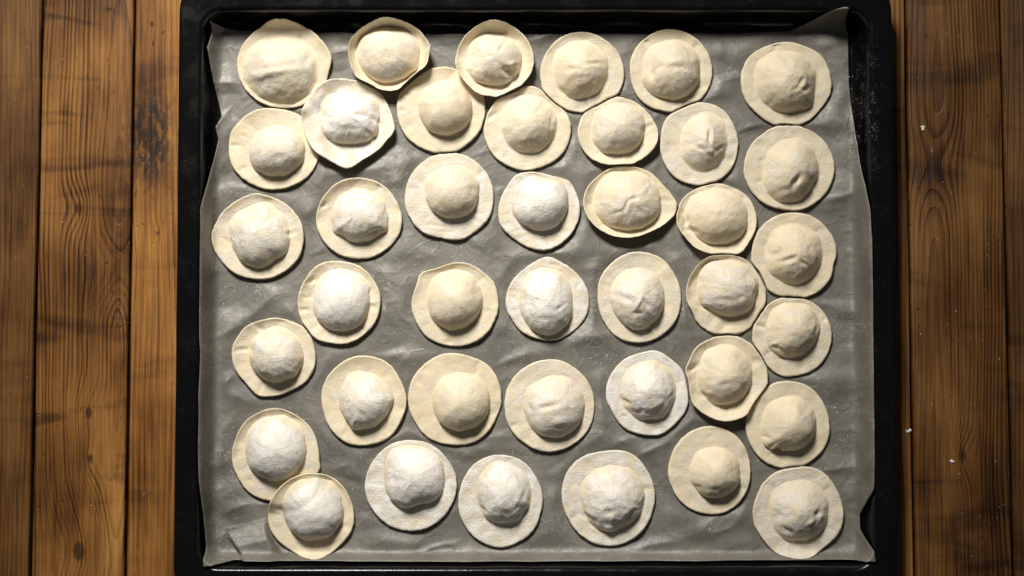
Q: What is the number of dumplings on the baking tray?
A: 40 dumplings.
